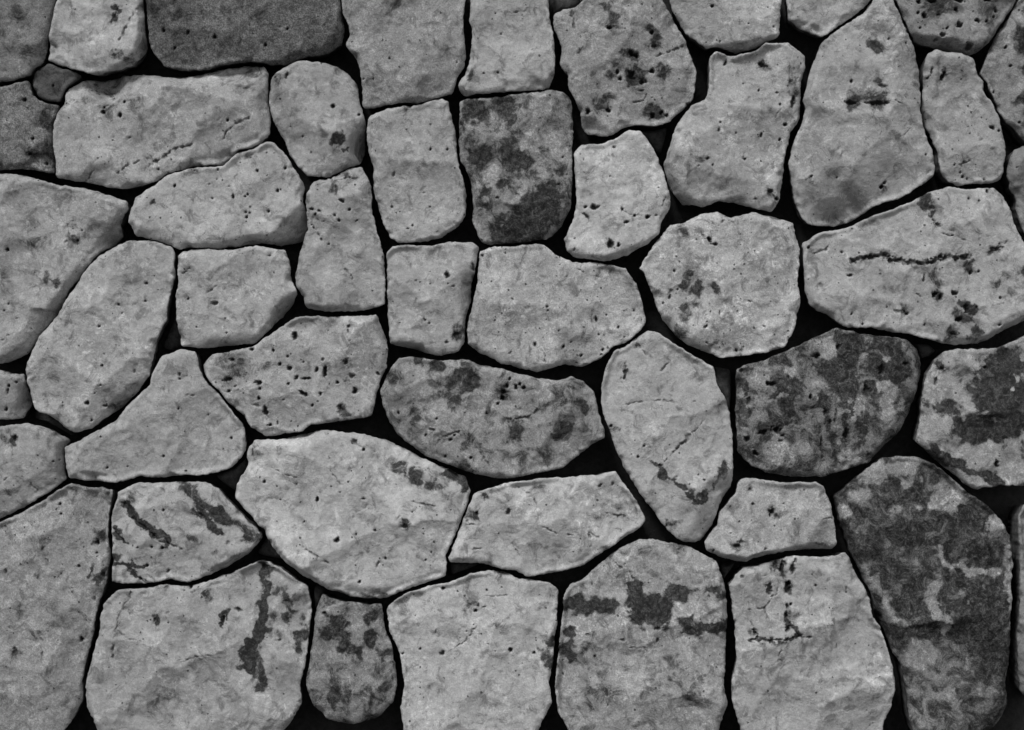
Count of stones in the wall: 50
